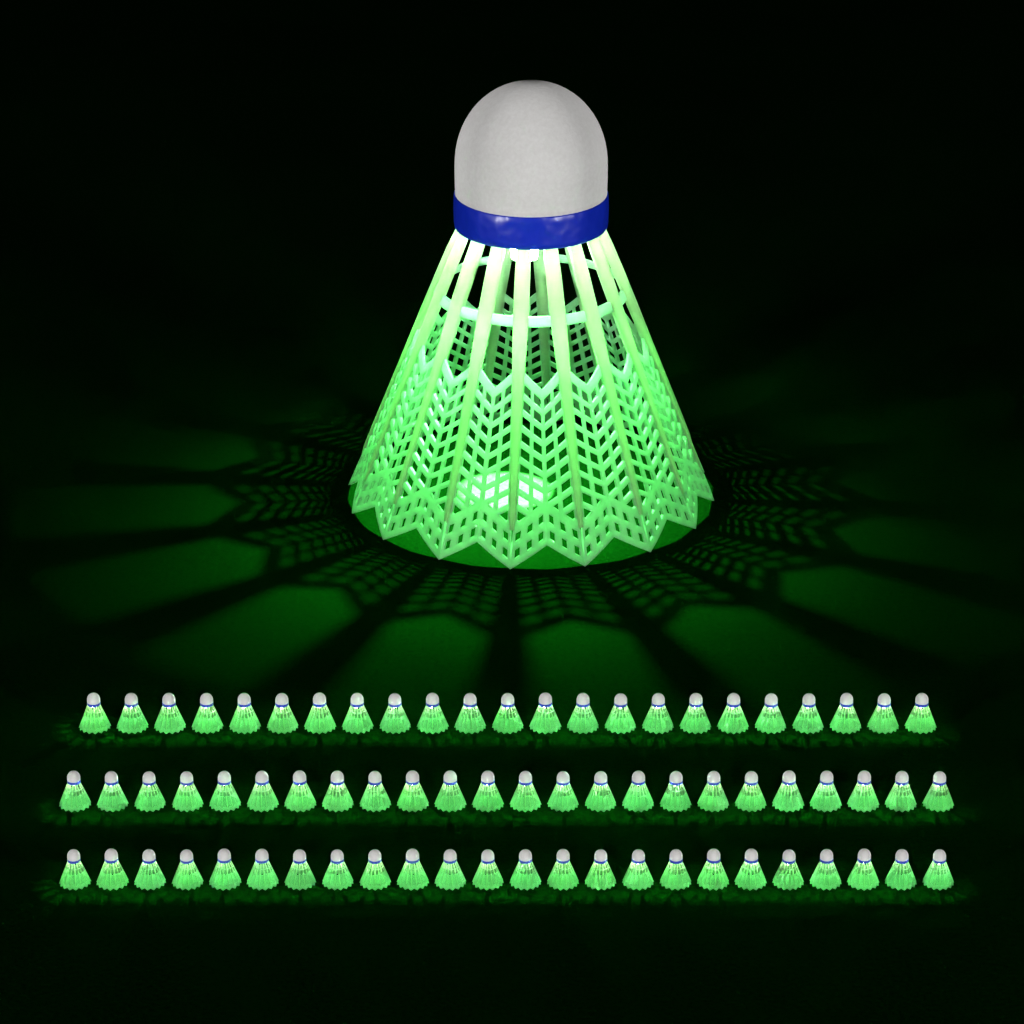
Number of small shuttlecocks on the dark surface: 71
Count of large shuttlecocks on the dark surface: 1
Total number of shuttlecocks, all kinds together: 72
